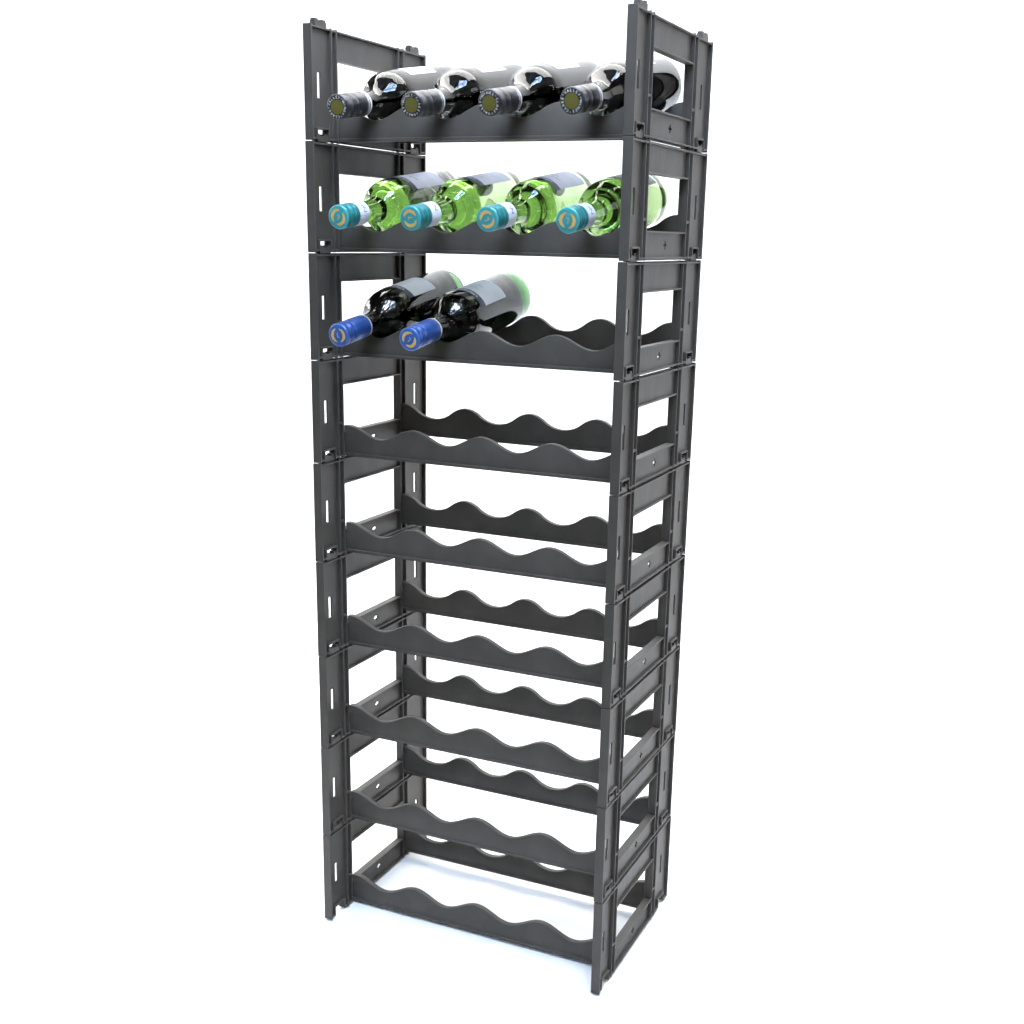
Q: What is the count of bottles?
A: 10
